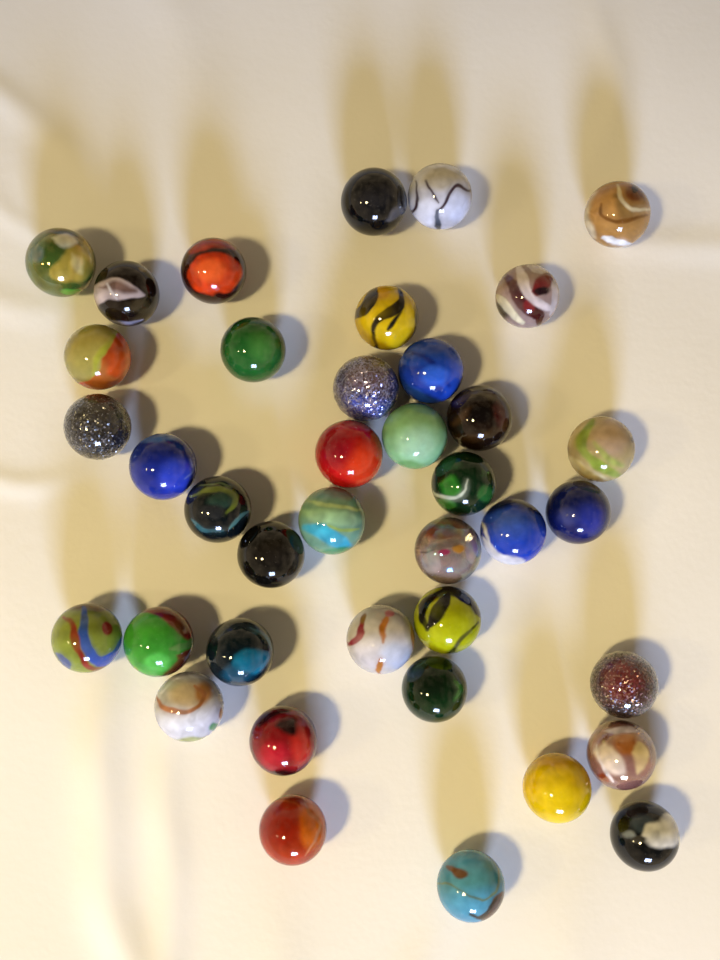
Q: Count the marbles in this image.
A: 39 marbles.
